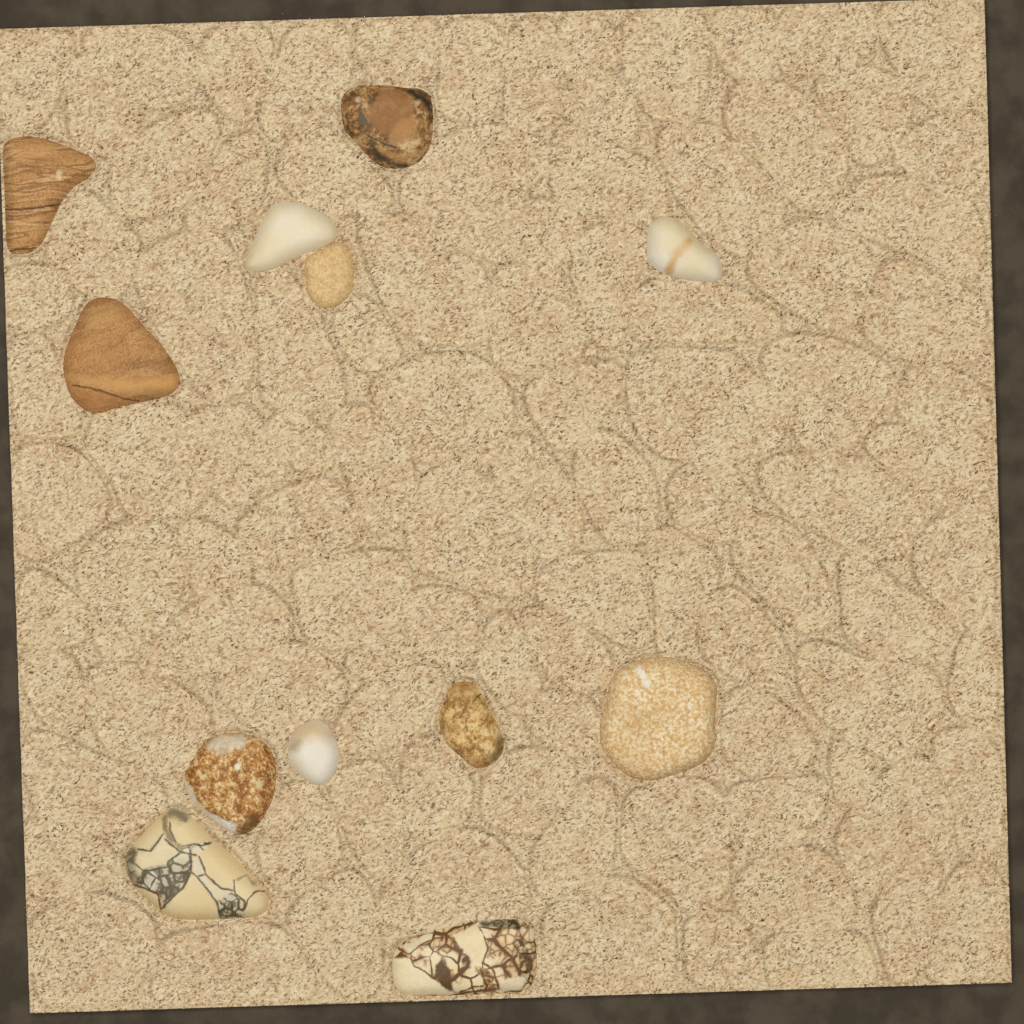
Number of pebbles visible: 12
